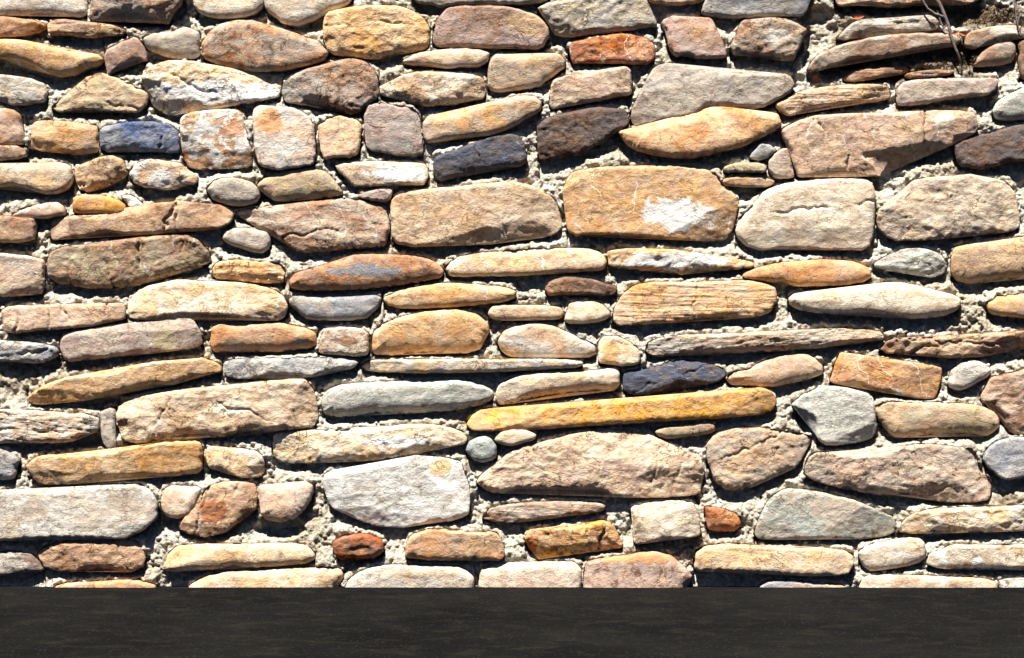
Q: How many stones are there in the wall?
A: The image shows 157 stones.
